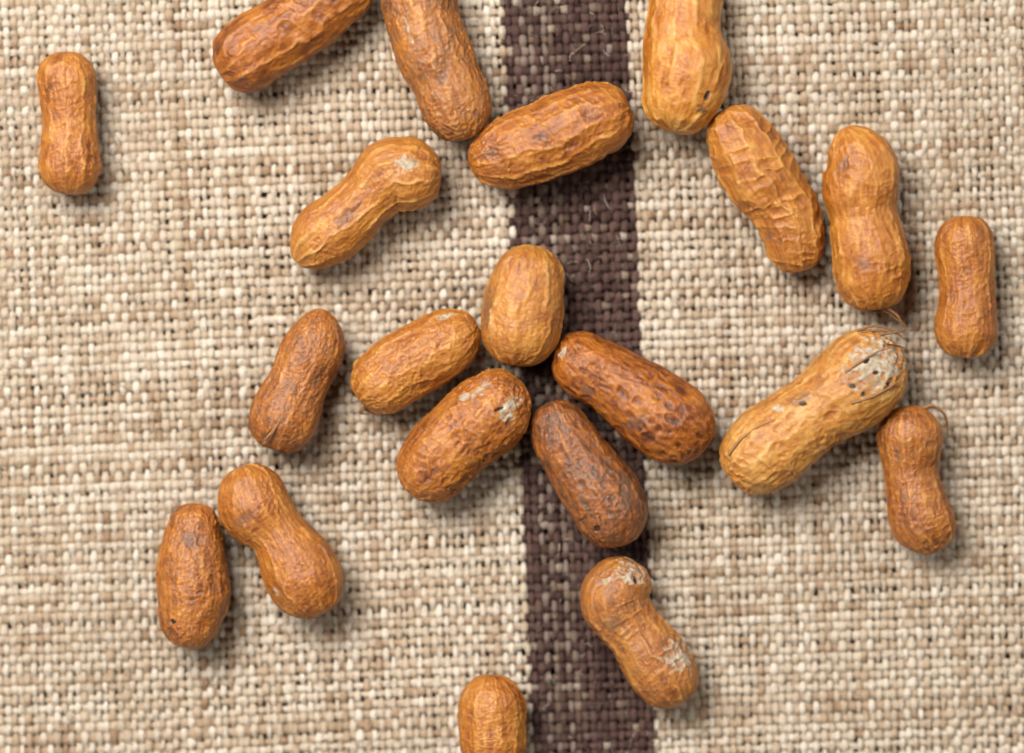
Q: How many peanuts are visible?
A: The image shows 21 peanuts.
